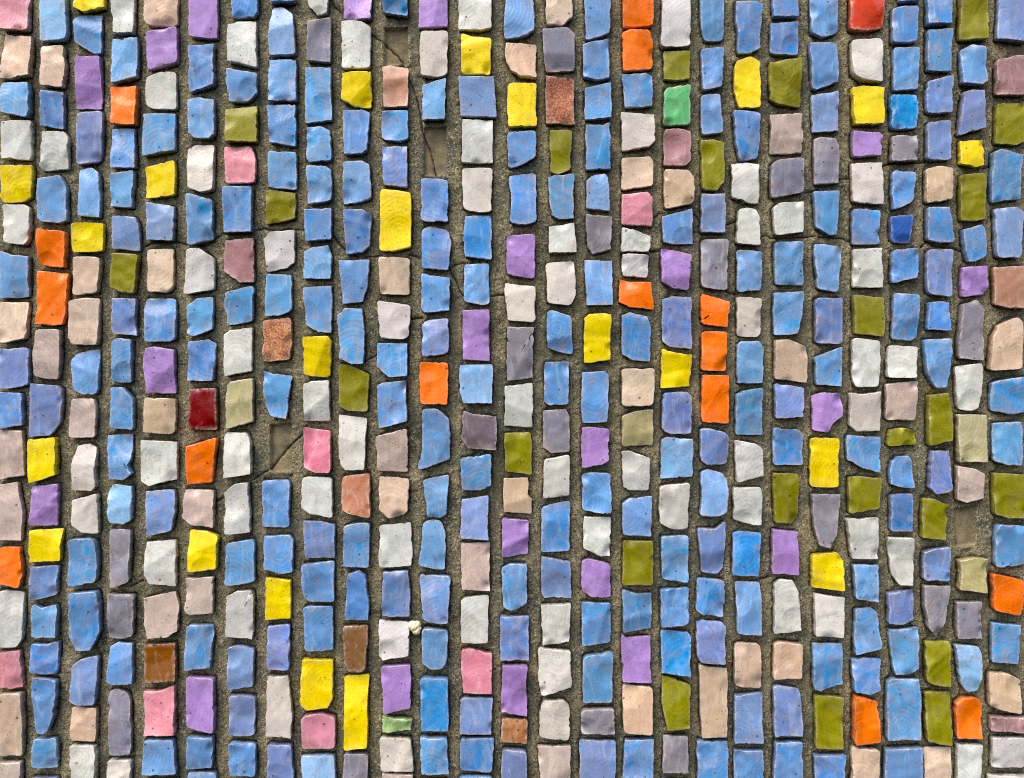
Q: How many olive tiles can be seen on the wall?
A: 24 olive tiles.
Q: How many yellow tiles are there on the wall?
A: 22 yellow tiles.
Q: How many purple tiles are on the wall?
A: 21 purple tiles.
